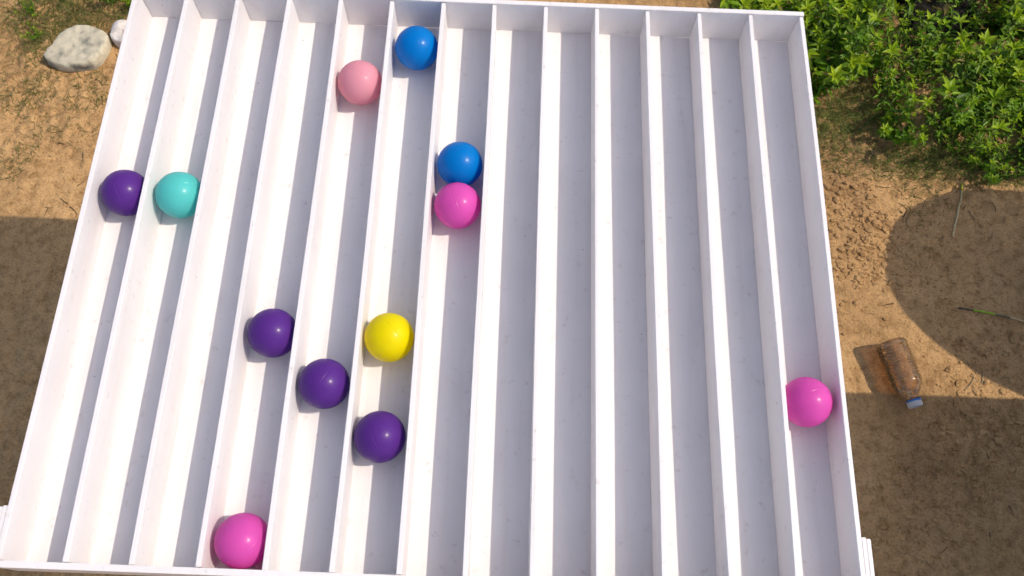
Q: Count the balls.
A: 12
